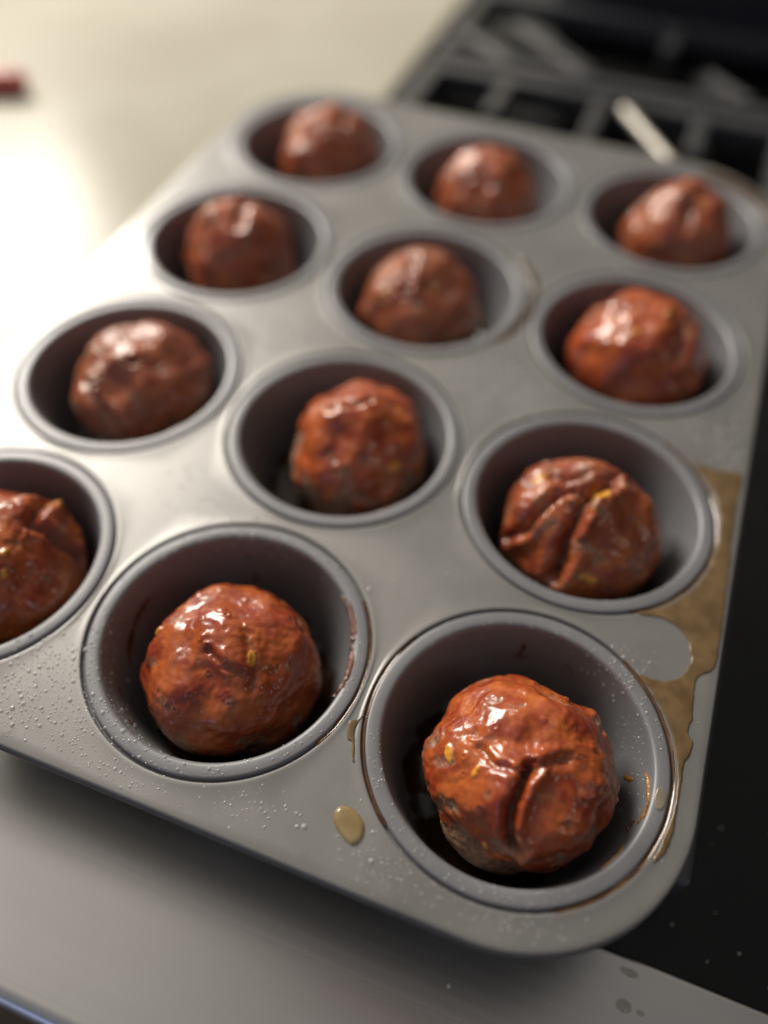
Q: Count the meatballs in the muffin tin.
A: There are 12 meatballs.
